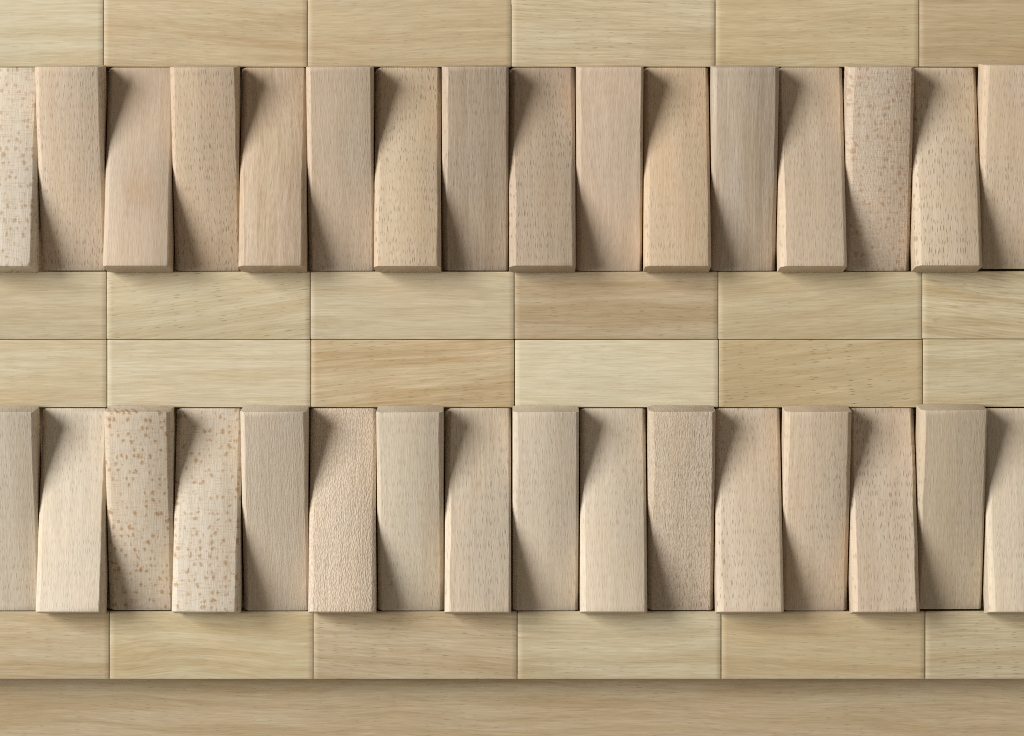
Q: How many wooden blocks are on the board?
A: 56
